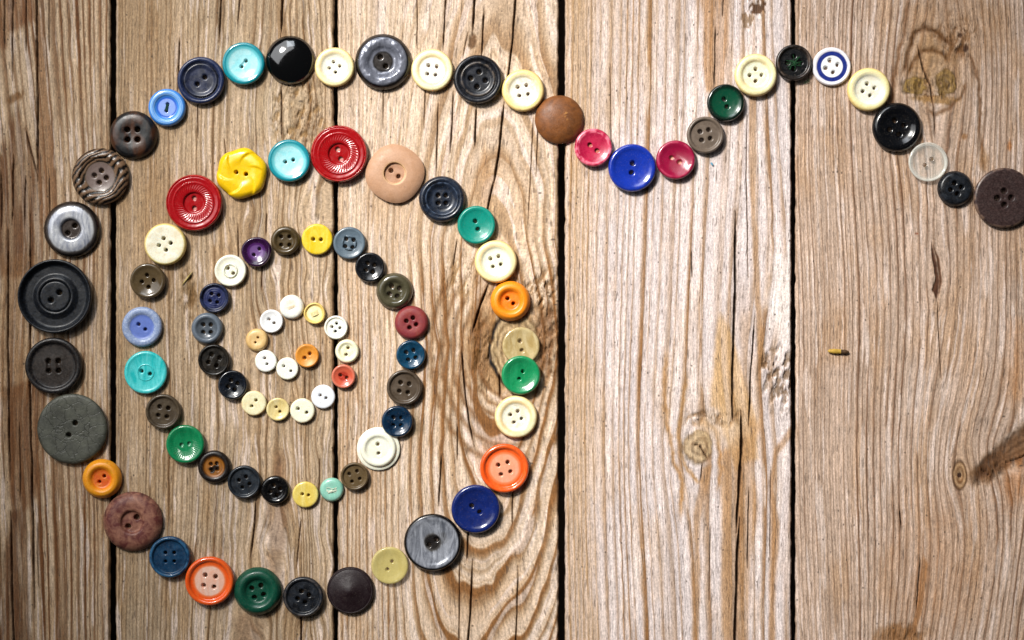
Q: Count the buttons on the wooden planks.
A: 94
